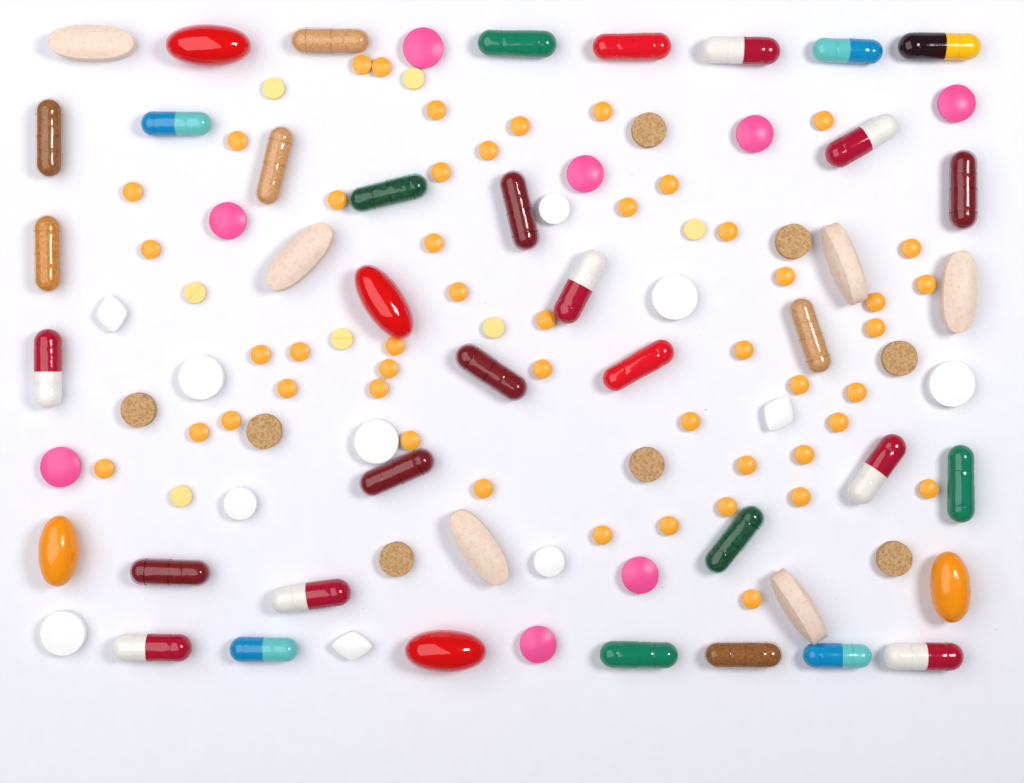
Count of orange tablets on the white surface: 48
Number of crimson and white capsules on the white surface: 8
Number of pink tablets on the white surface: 8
